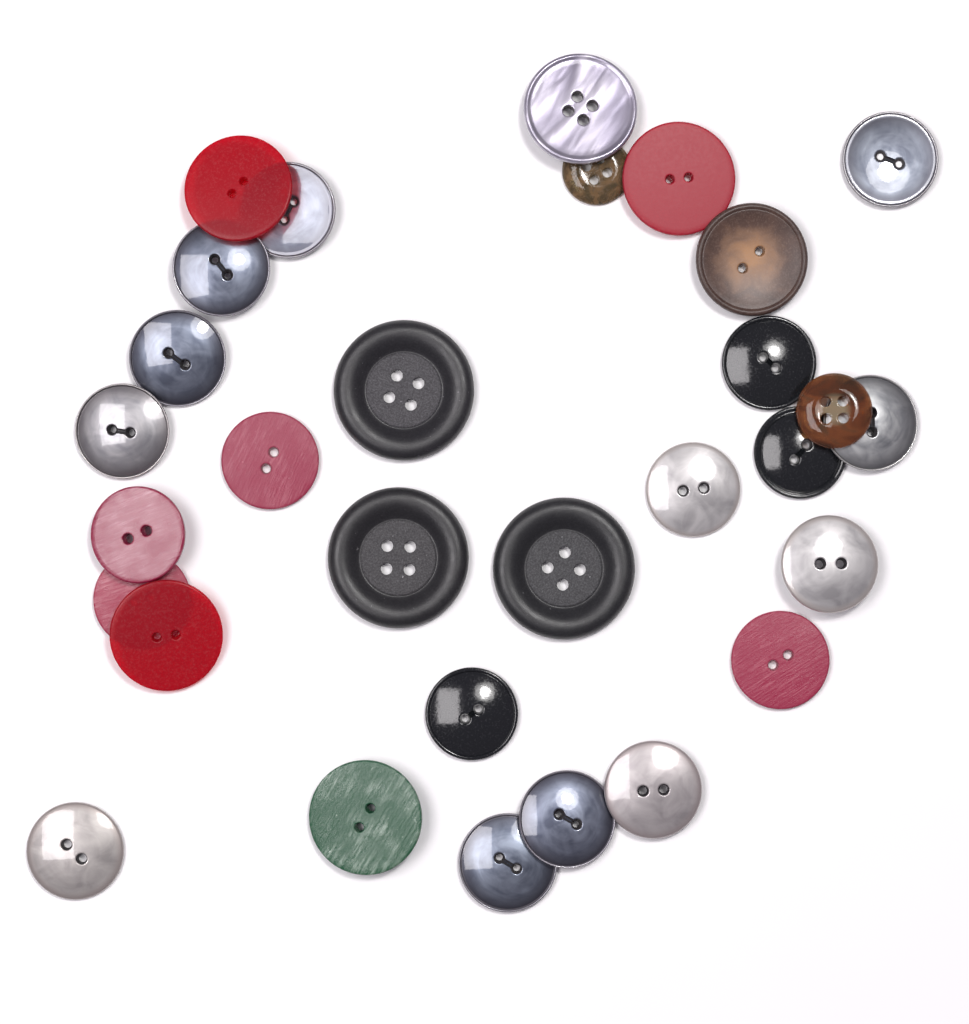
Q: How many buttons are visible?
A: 30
